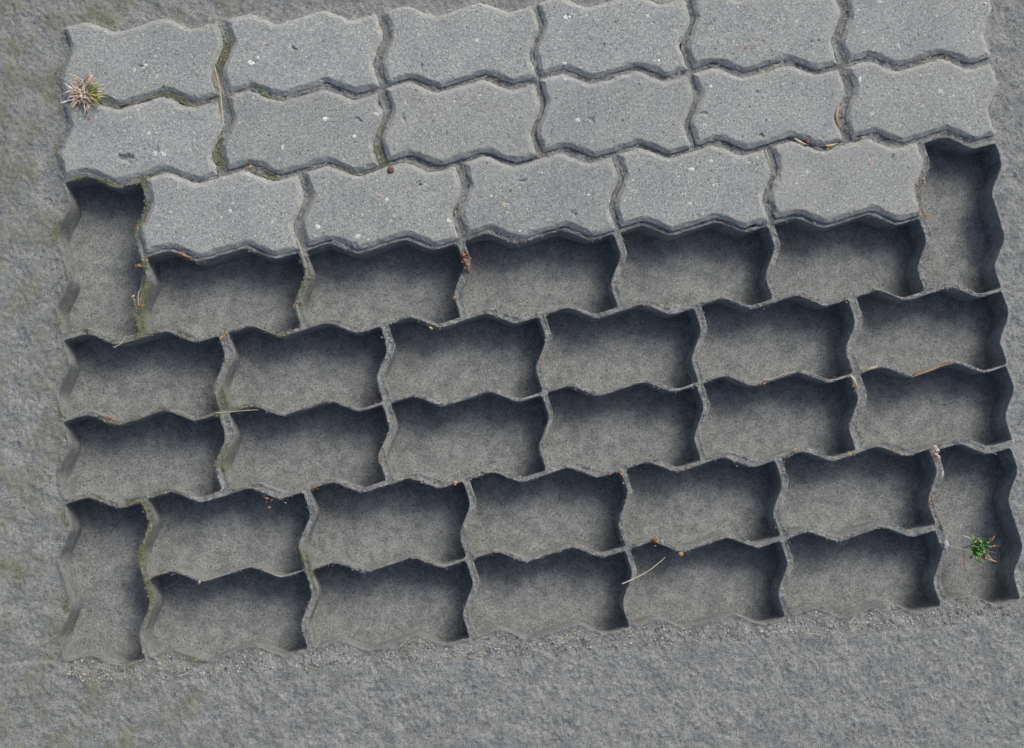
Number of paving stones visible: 17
